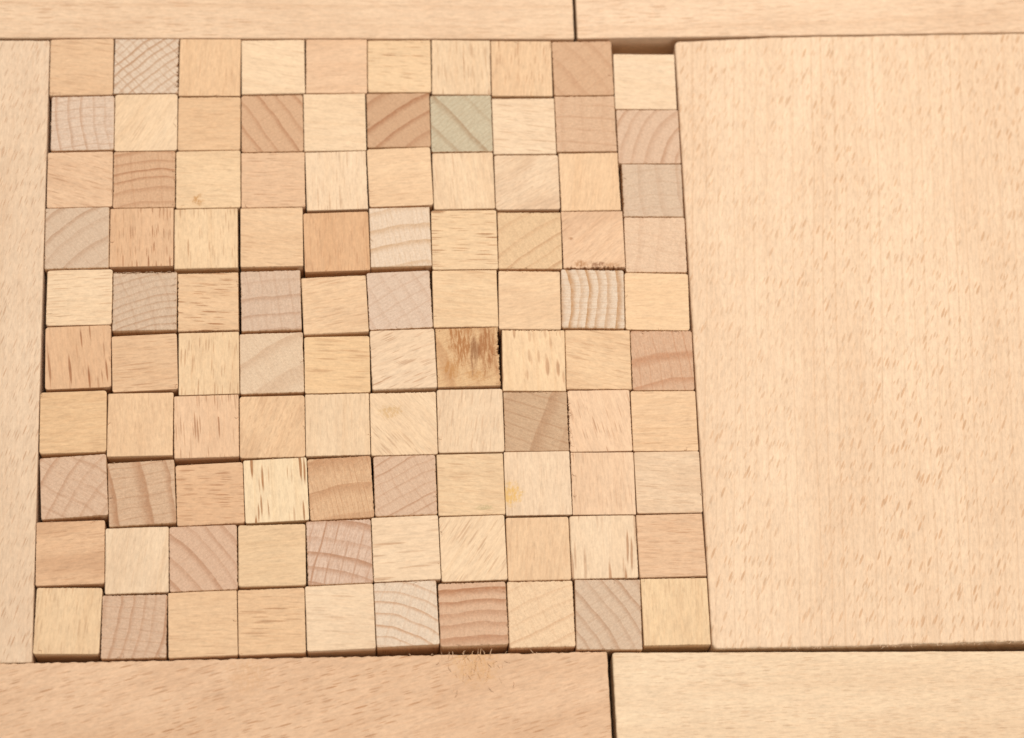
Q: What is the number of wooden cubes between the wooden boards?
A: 100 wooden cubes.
